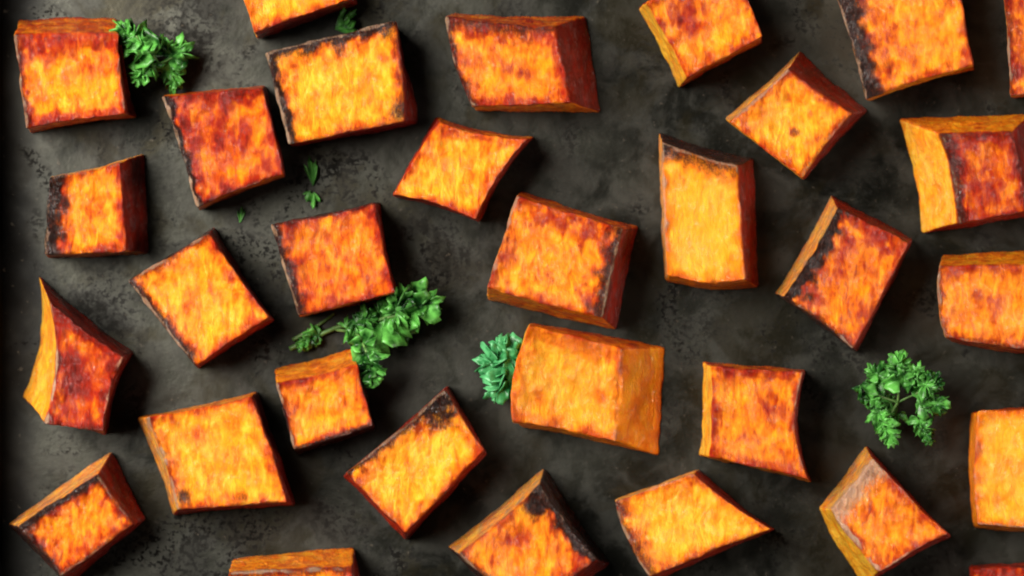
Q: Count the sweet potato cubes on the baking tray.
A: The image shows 31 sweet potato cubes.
